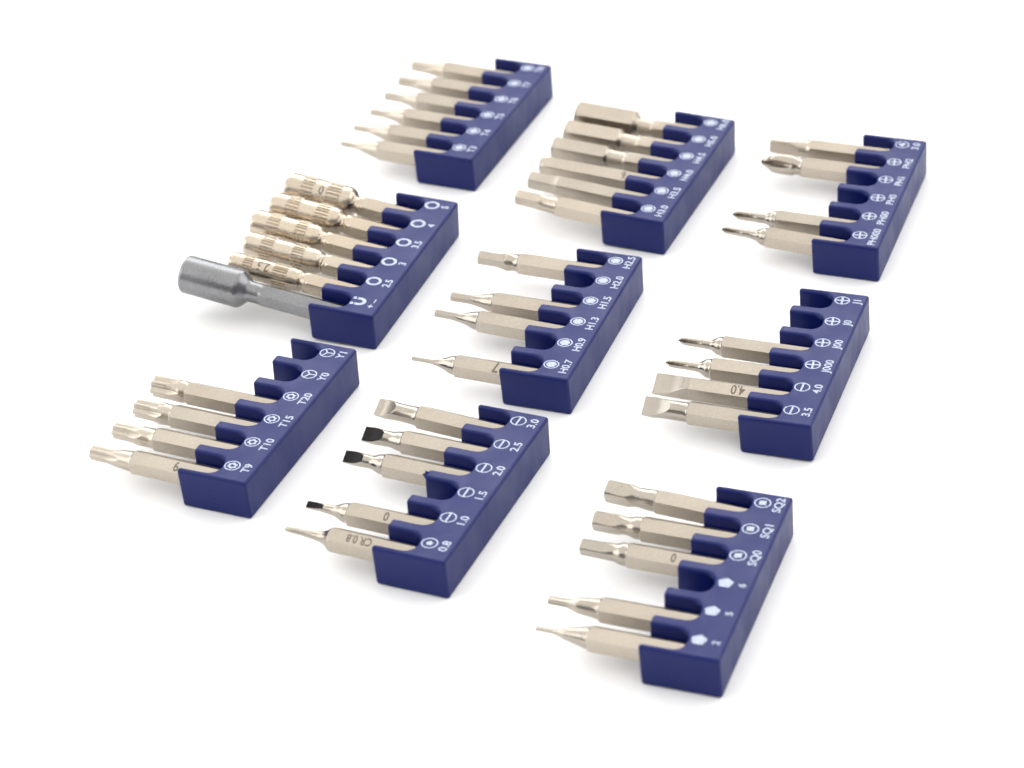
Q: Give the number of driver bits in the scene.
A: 44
